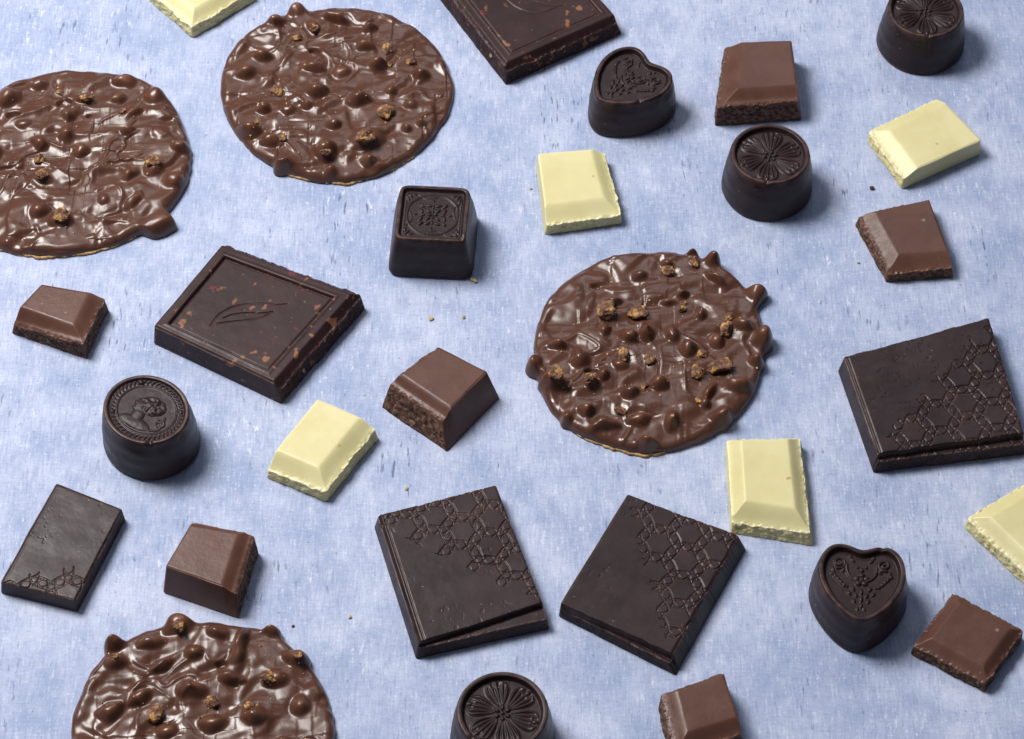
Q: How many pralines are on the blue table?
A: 7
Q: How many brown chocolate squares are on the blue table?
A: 7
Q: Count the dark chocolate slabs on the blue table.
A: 6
